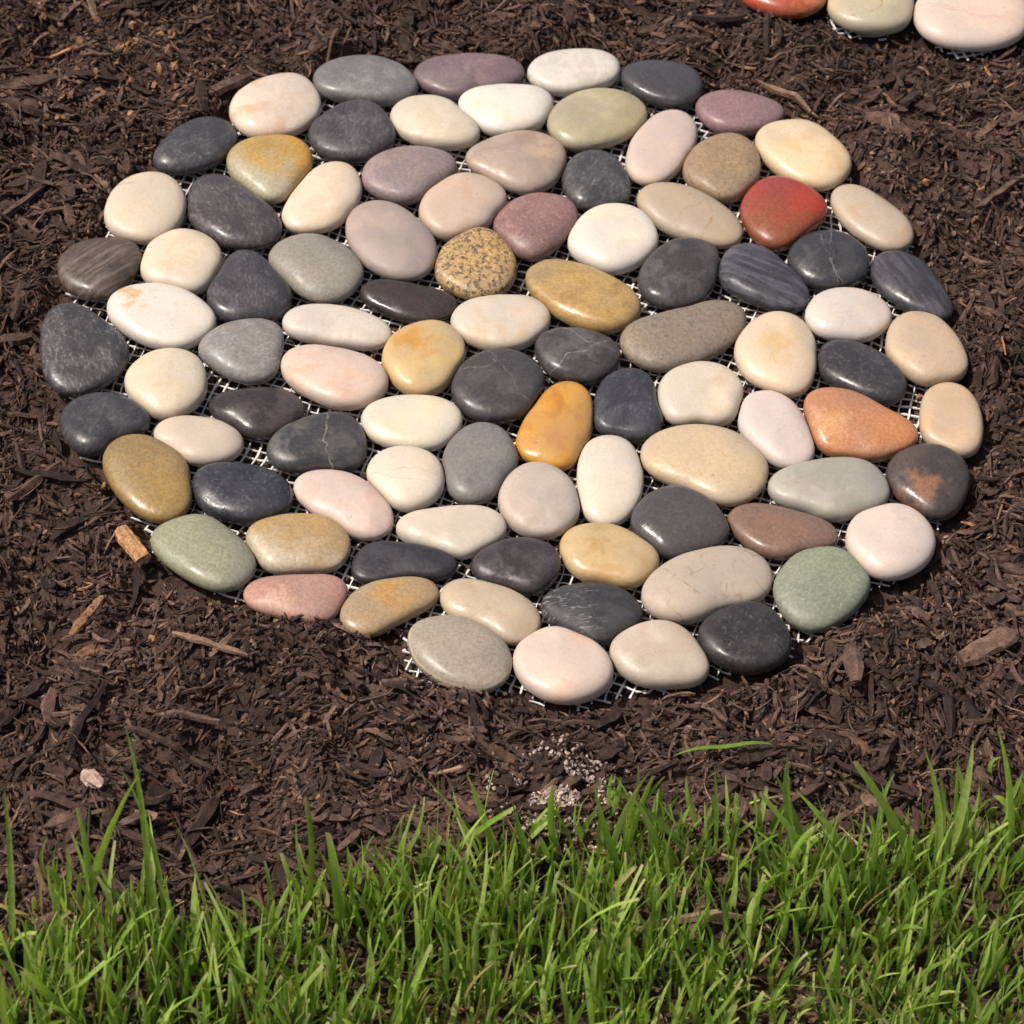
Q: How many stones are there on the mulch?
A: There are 97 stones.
